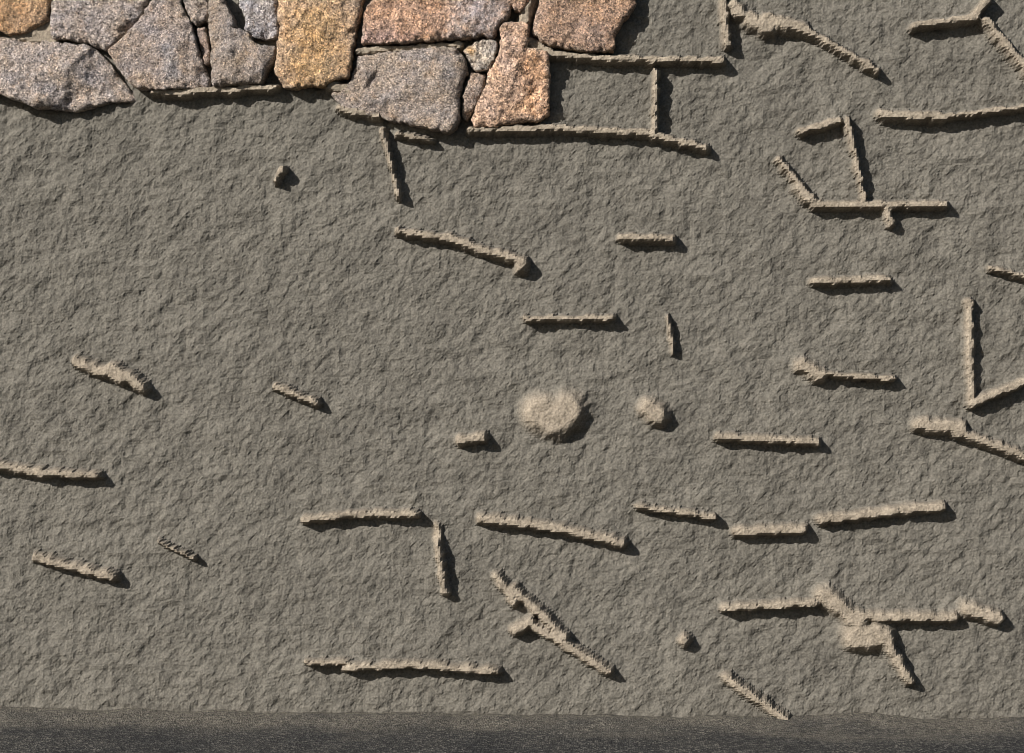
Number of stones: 15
